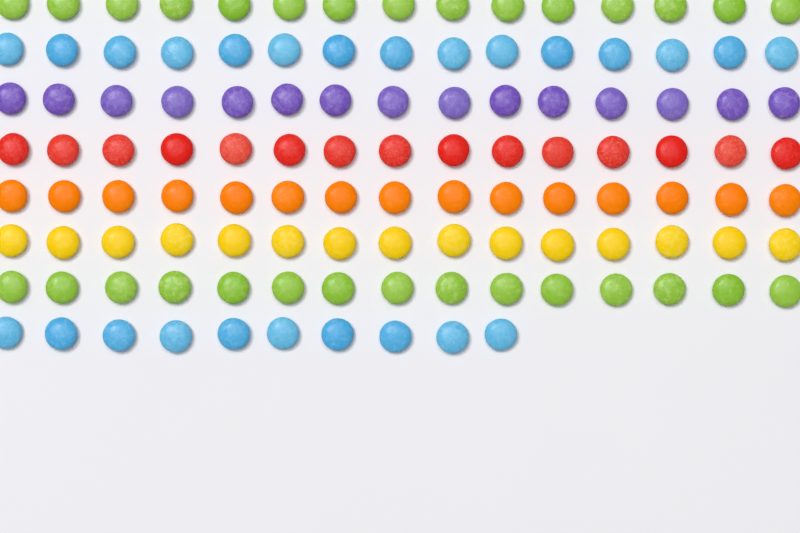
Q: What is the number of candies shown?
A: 115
